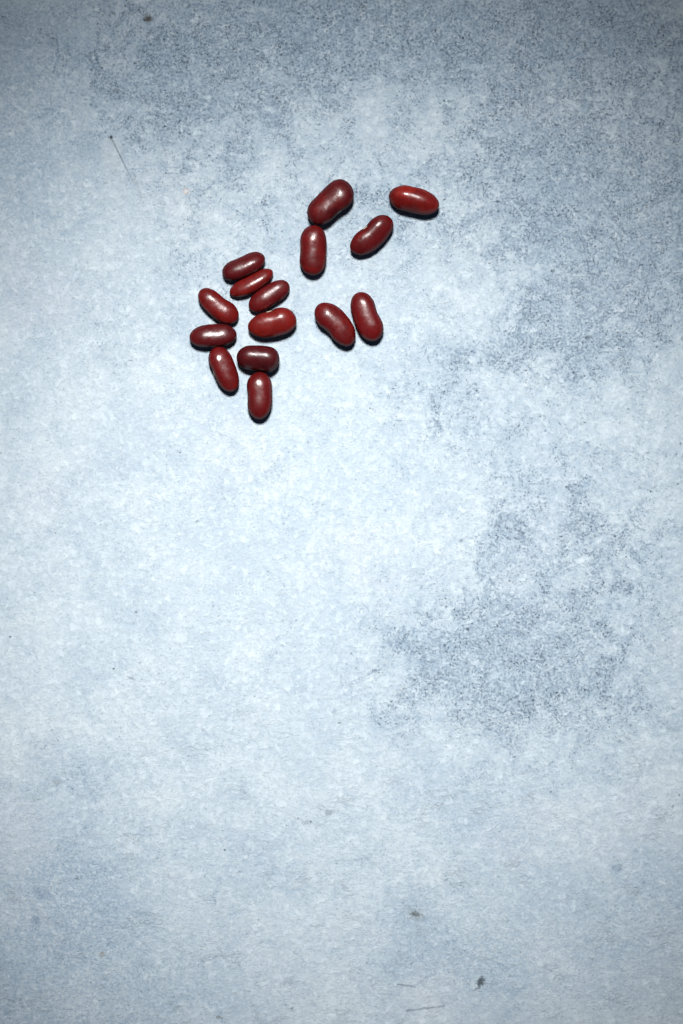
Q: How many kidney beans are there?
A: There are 15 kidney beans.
